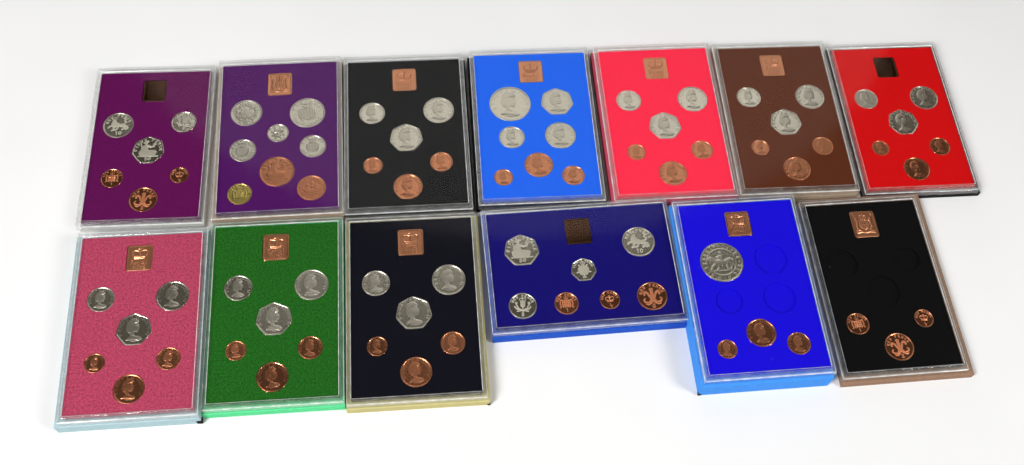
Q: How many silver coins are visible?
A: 38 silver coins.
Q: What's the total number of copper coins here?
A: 38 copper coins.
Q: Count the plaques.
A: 13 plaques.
